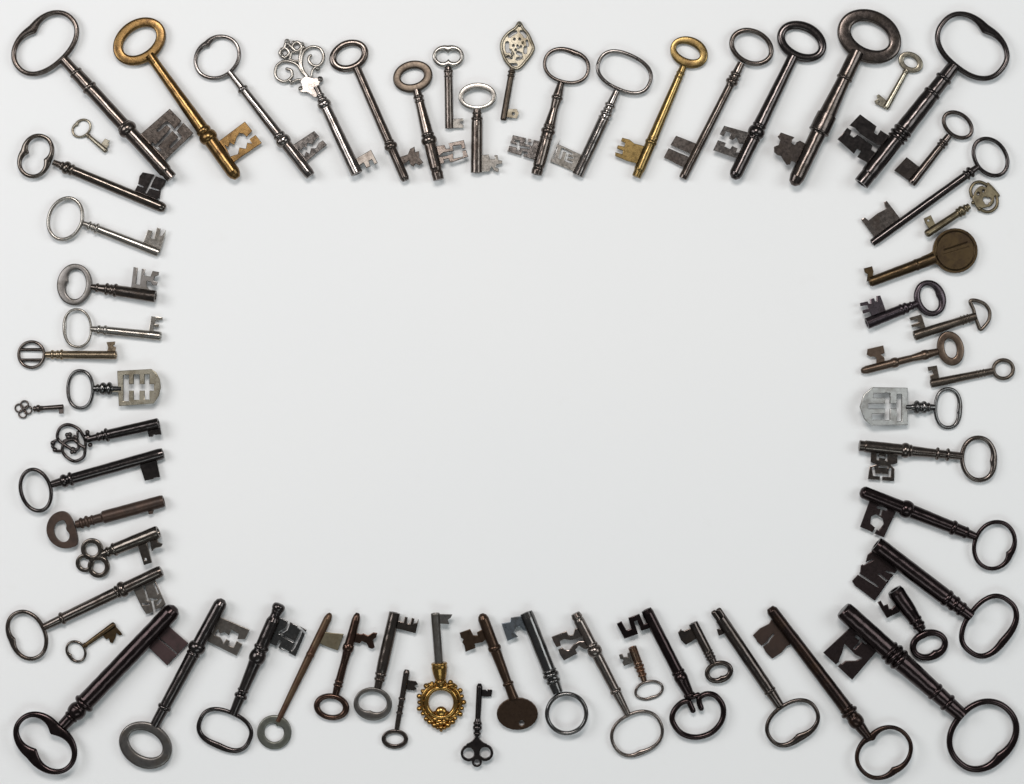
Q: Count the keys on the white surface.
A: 62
